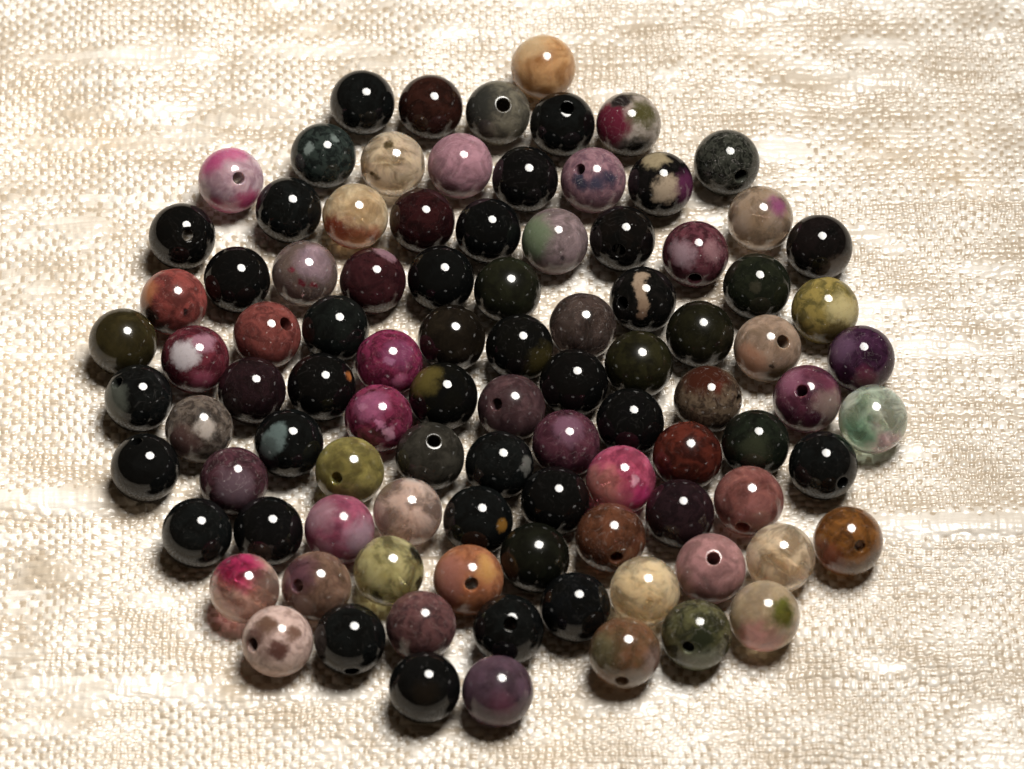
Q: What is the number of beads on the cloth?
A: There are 96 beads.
